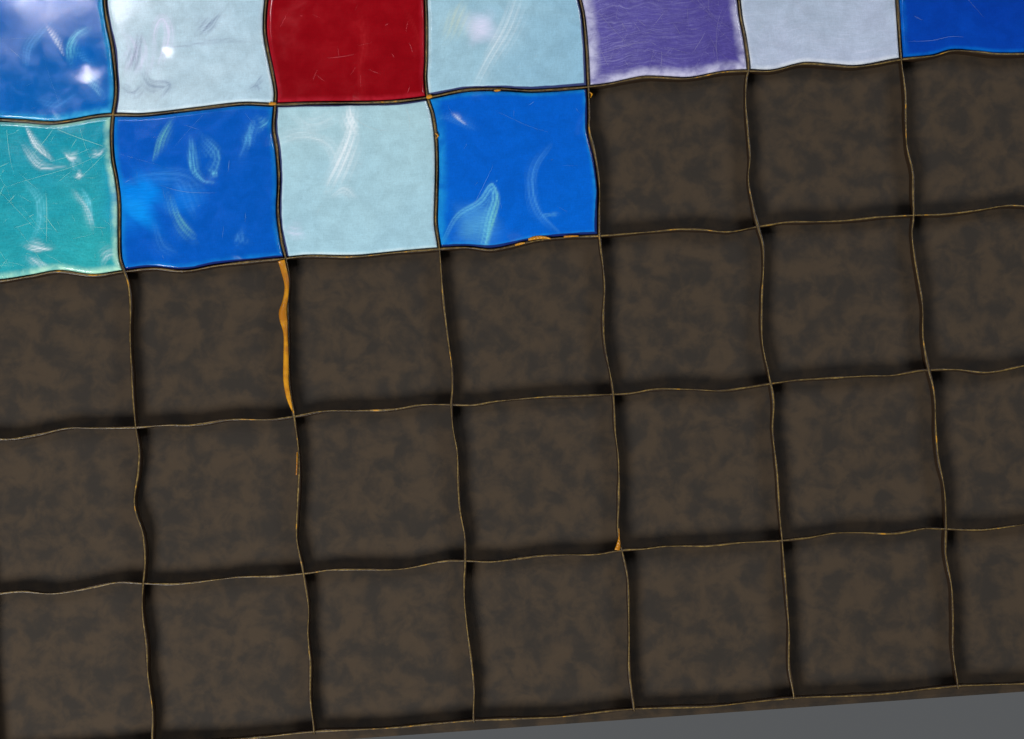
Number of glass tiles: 11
